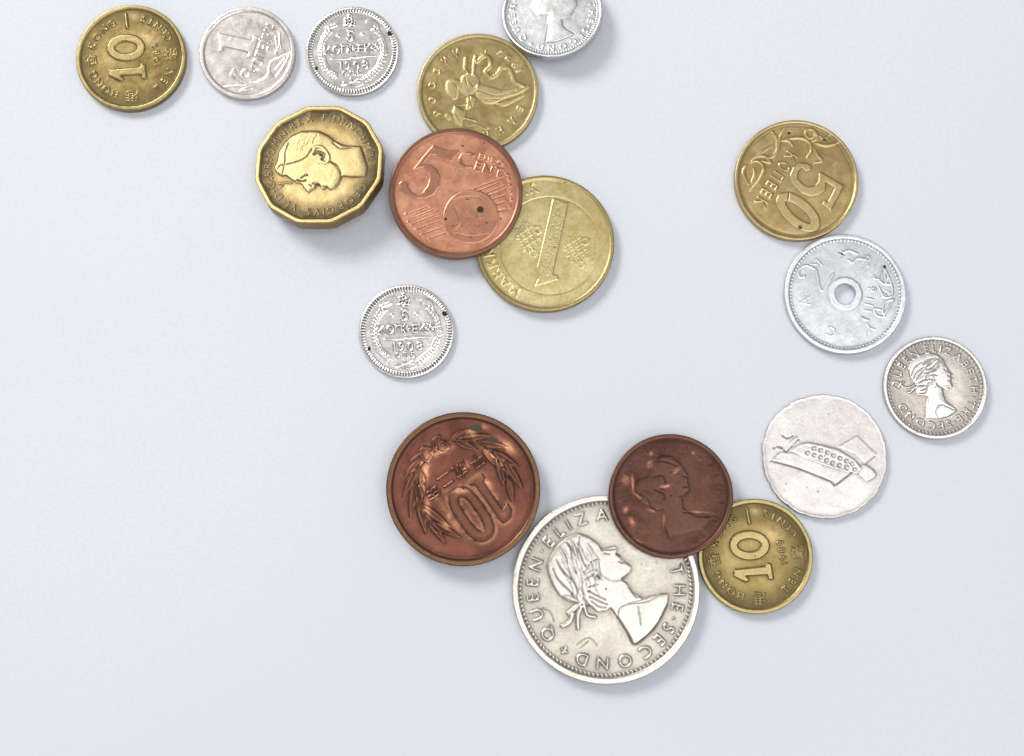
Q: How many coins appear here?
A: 17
